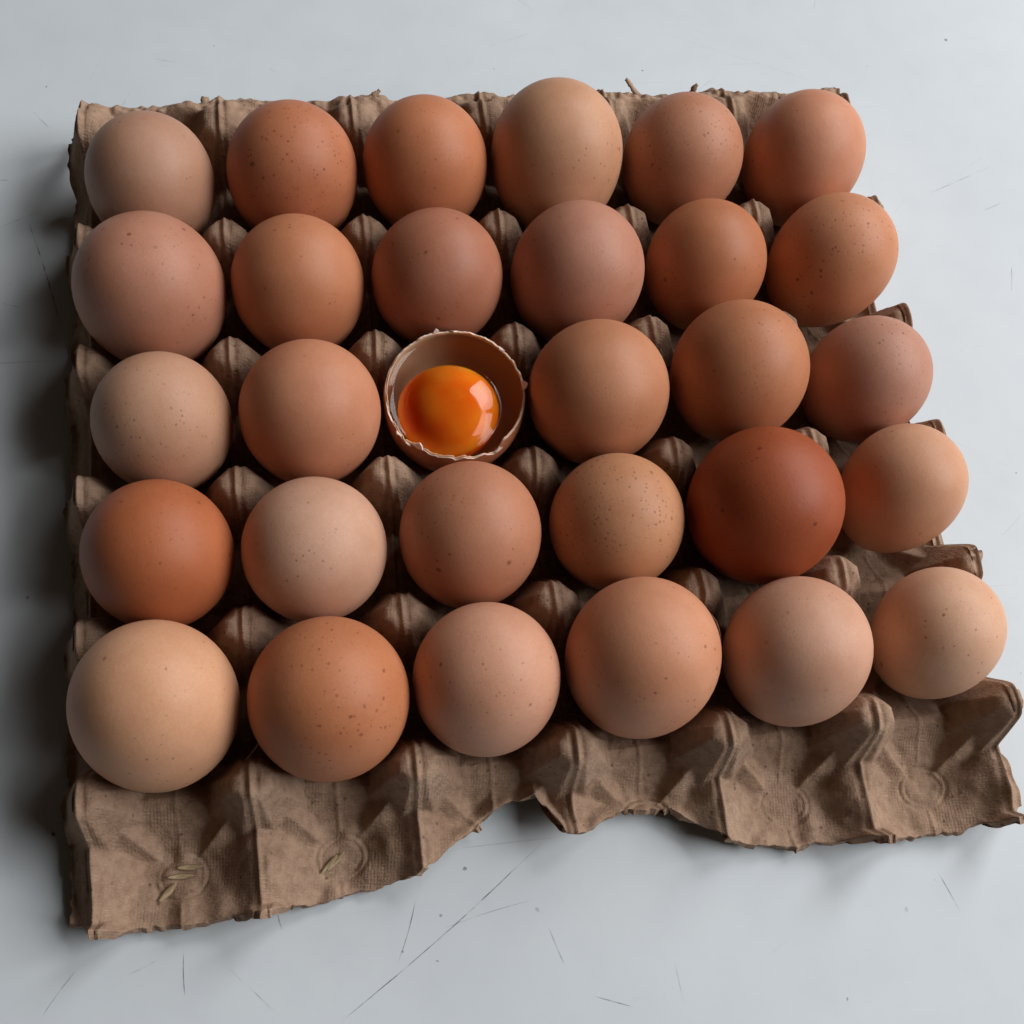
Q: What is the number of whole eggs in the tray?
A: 29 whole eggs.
